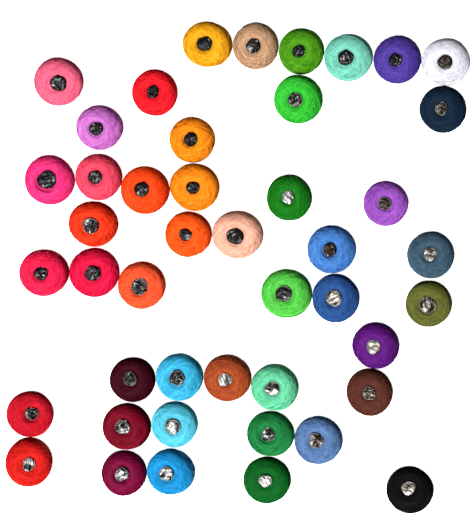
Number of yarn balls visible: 45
